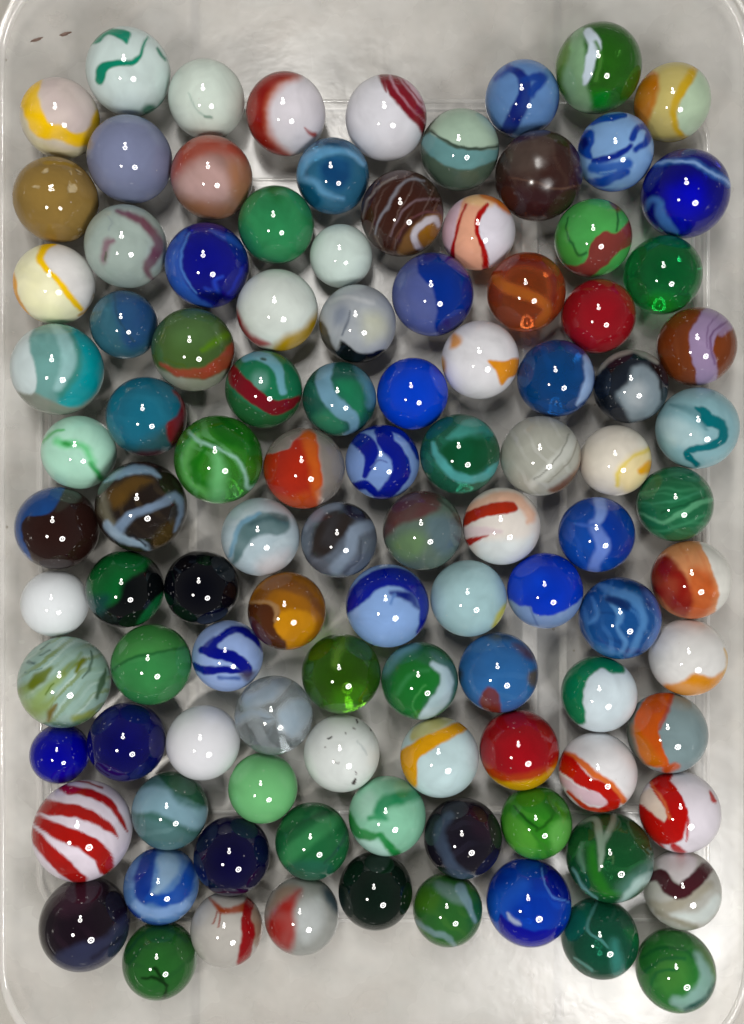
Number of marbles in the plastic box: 104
